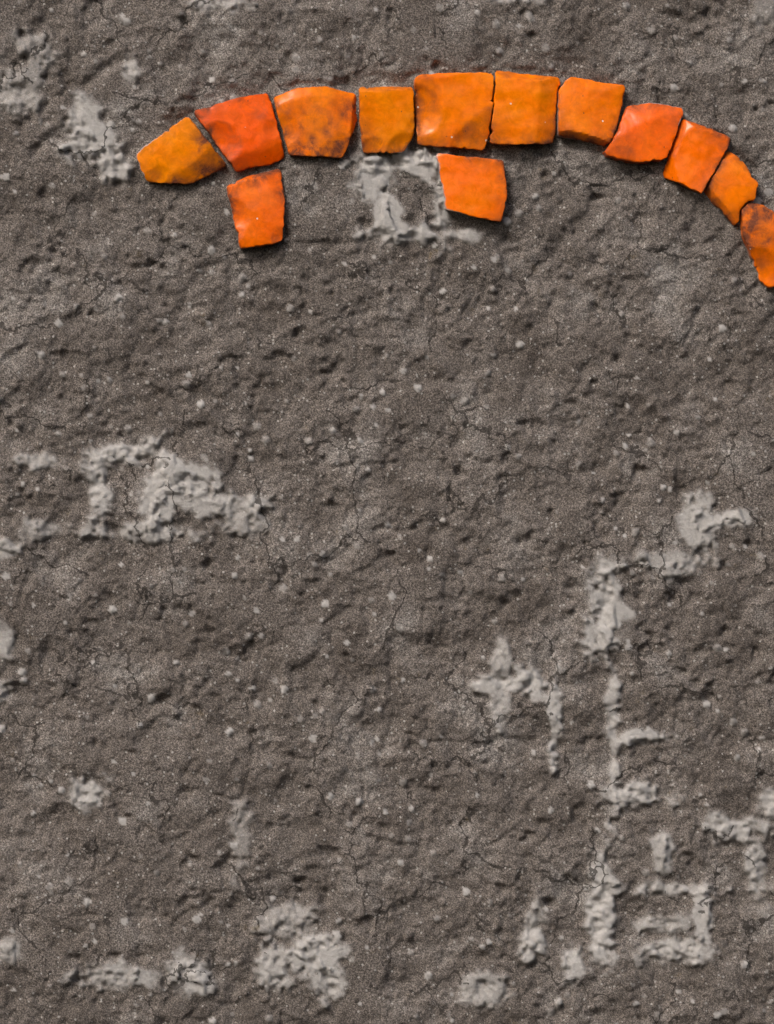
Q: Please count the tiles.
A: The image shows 13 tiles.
